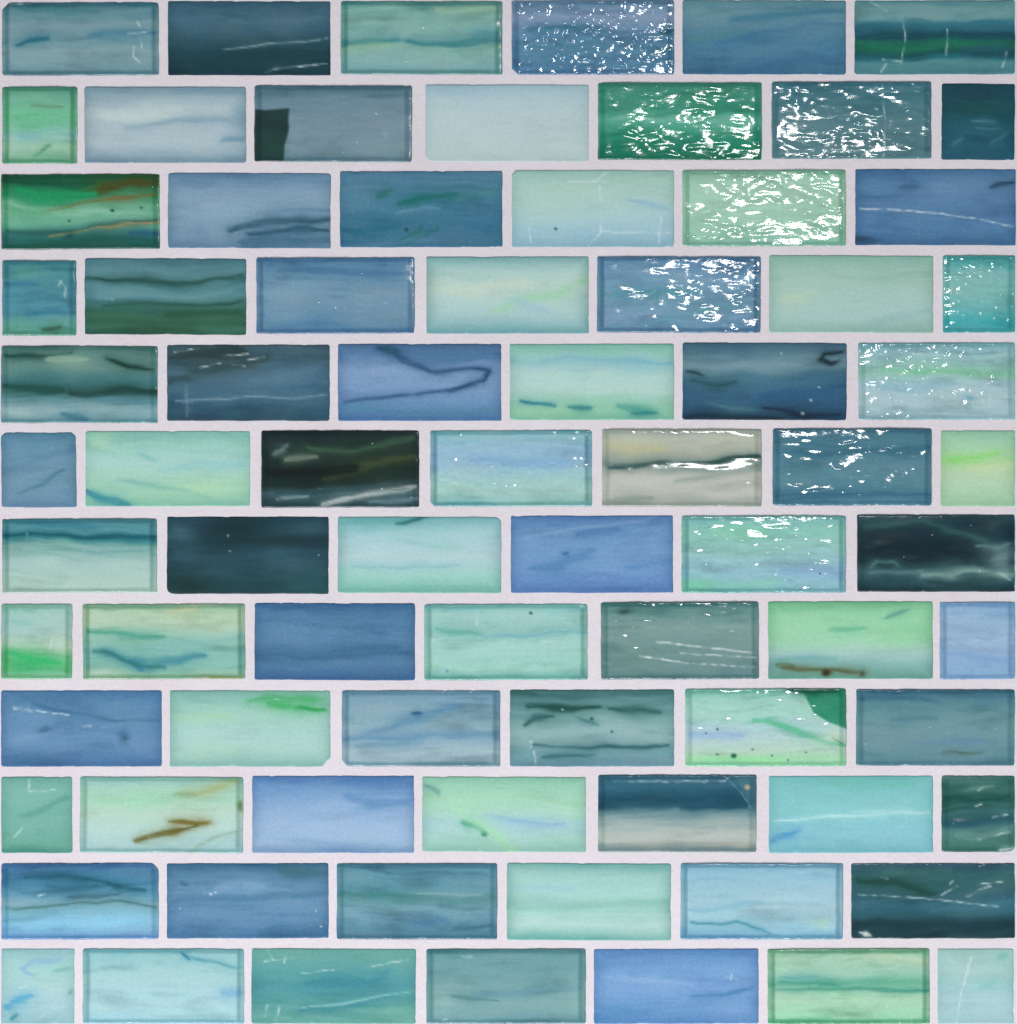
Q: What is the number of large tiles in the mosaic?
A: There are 66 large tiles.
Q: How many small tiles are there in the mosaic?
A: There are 12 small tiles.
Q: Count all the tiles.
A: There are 78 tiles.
